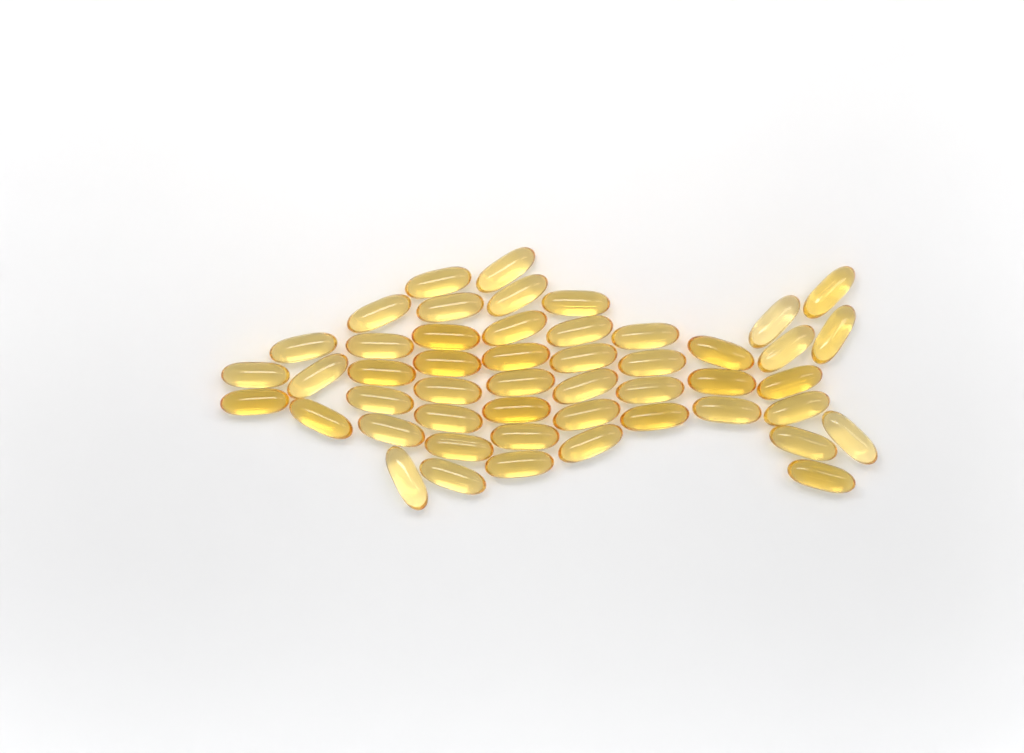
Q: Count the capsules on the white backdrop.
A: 49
